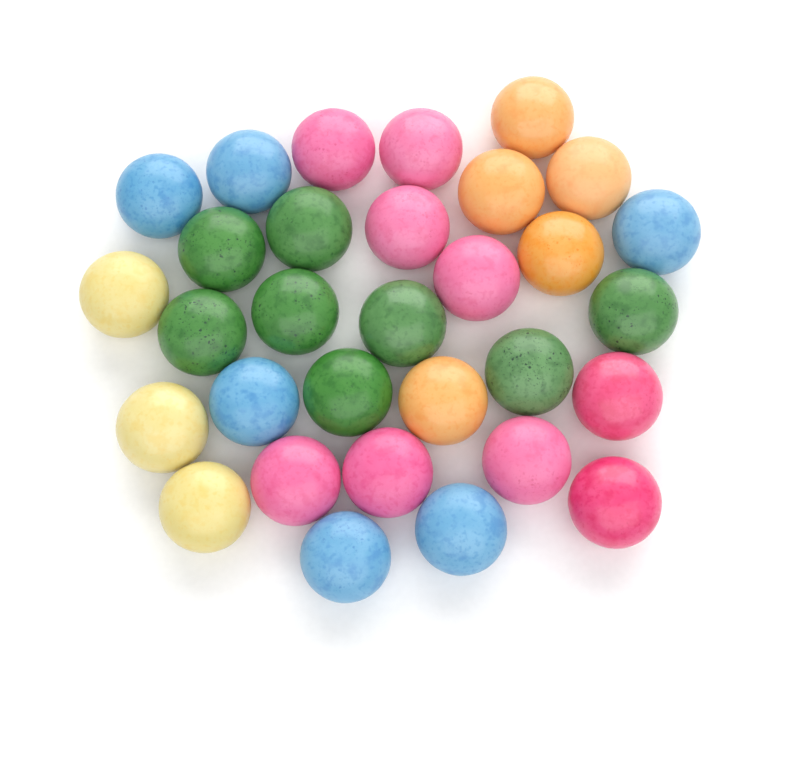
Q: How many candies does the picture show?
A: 31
